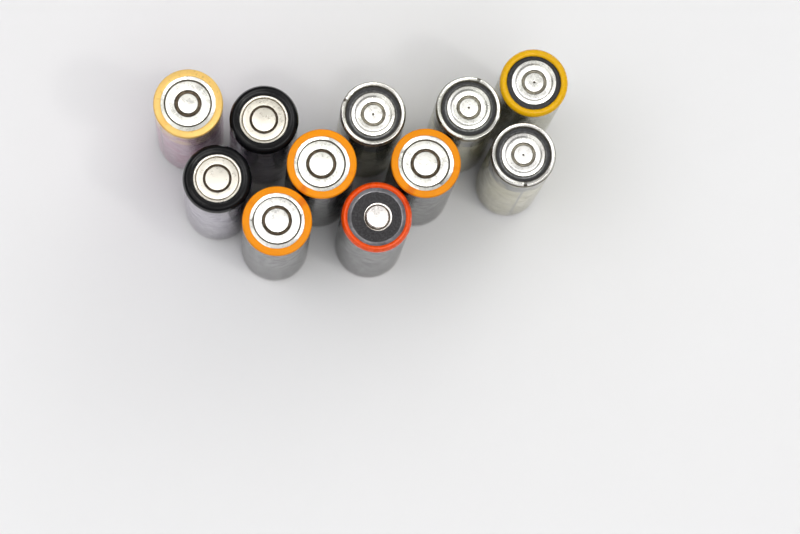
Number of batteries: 11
